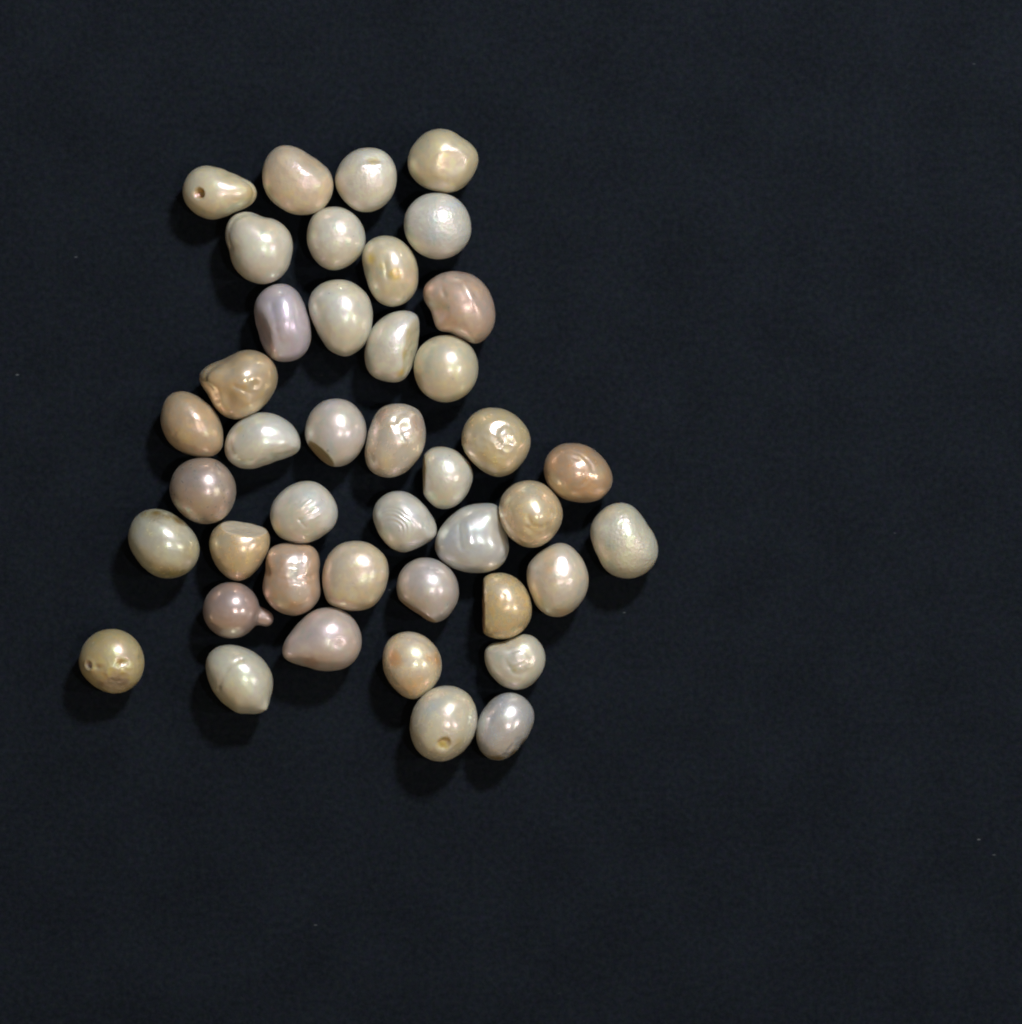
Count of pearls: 42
